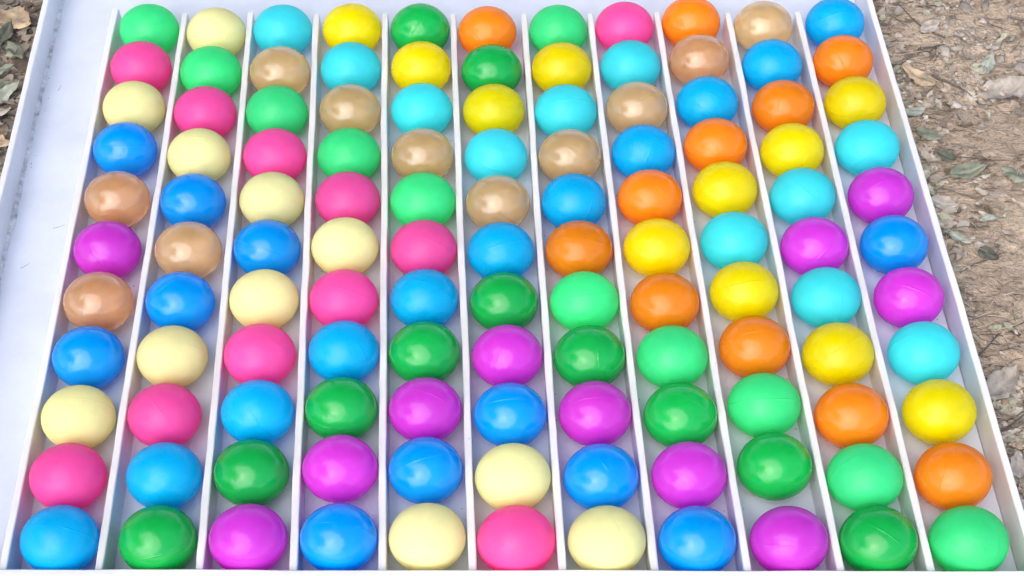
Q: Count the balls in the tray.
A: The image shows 121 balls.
